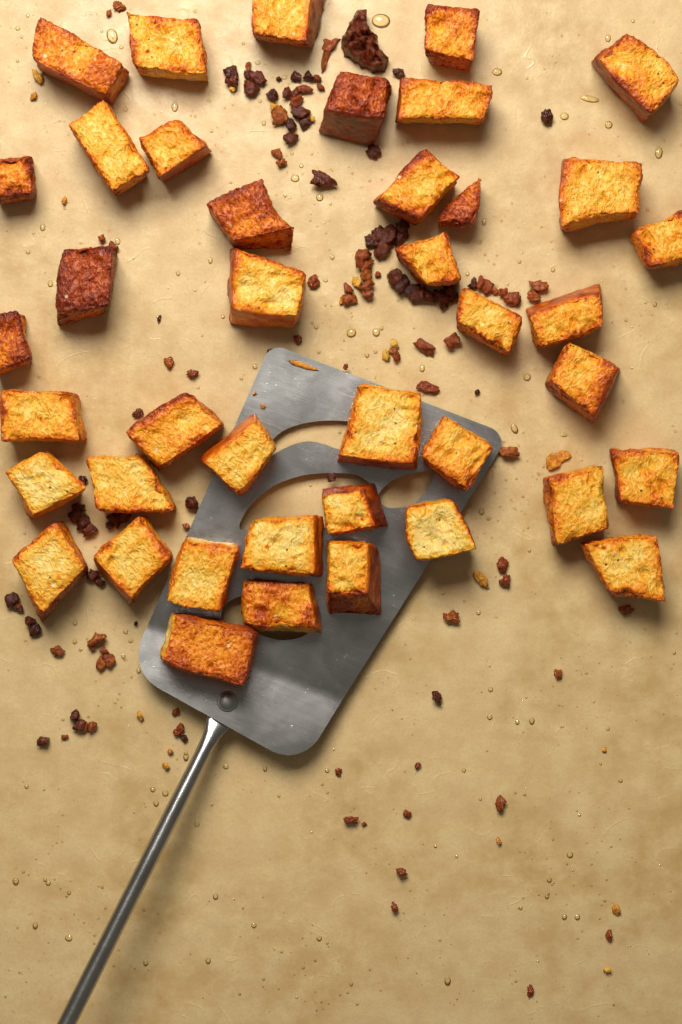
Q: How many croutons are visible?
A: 41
